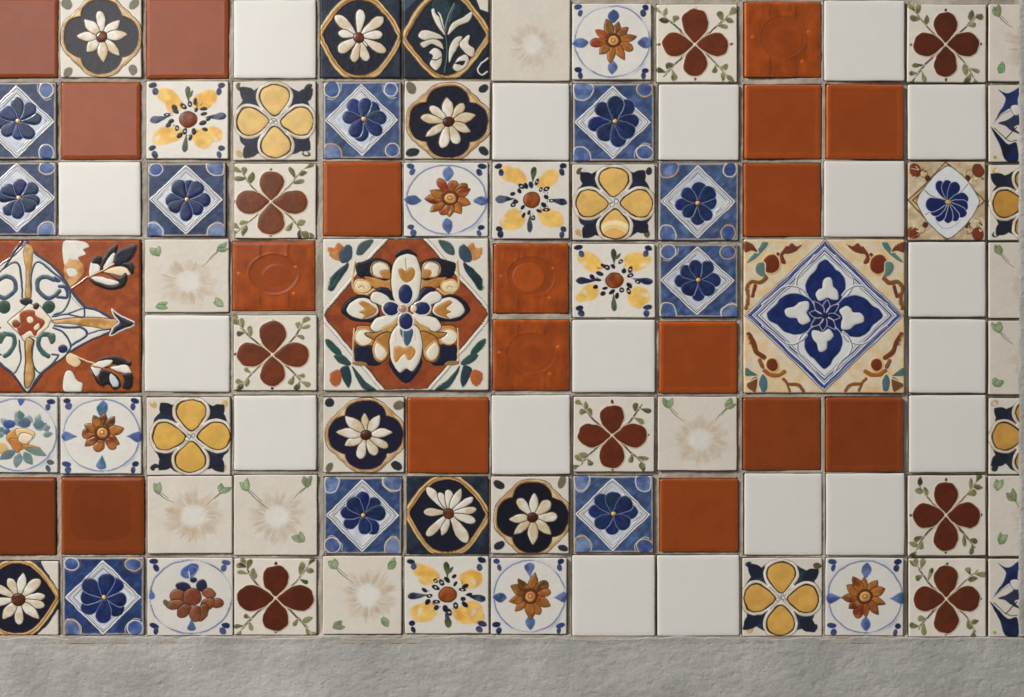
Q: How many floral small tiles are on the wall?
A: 56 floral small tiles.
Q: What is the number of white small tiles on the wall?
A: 18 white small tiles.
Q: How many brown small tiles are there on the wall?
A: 18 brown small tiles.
